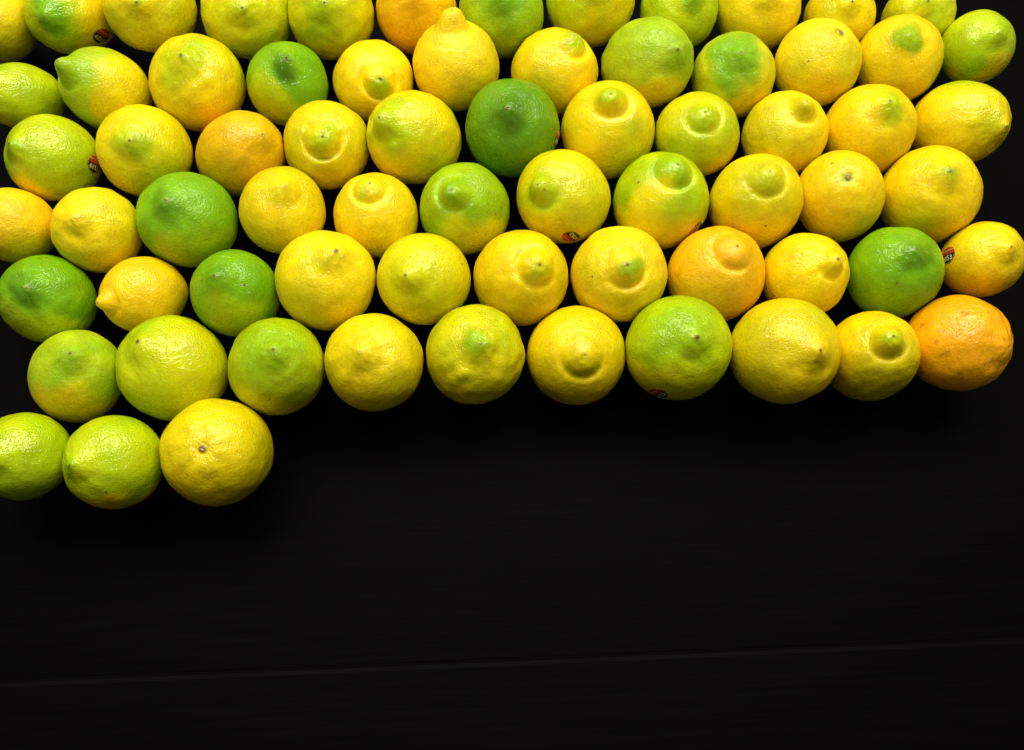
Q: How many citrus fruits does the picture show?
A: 70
